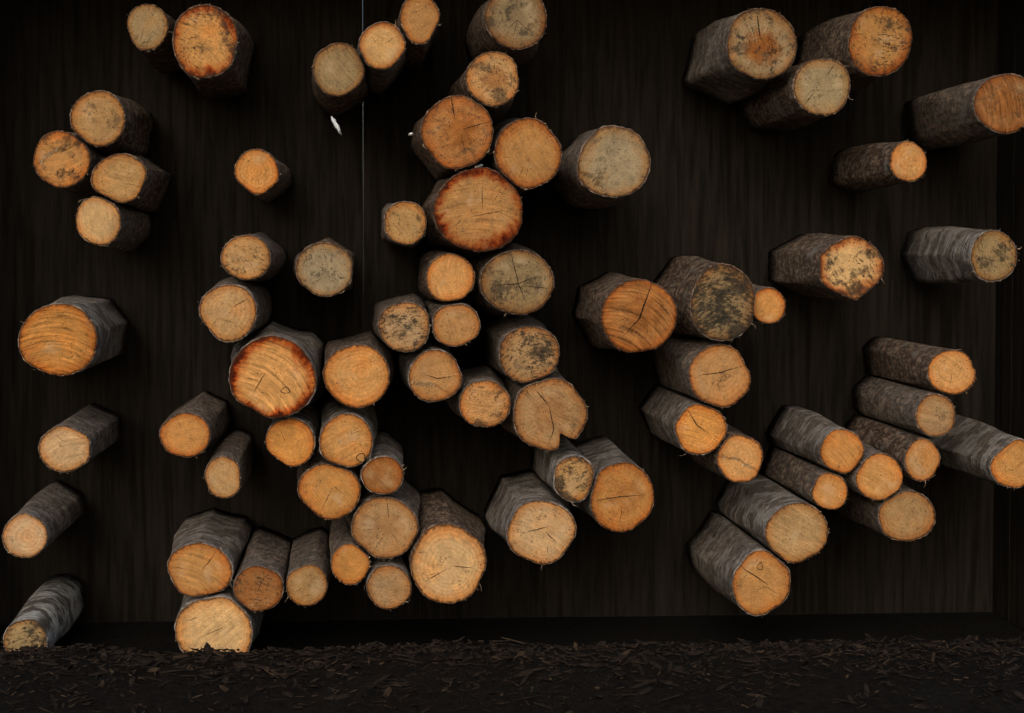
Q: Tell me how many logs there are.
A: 74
